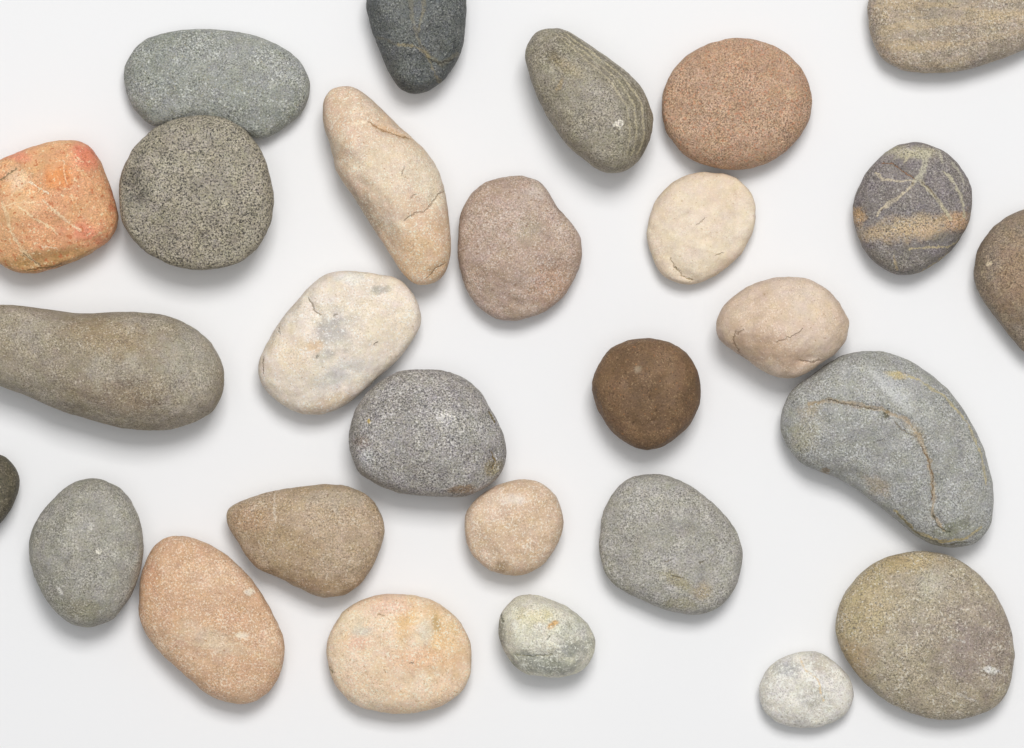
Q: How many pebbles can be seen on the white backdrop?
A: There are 28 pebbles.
